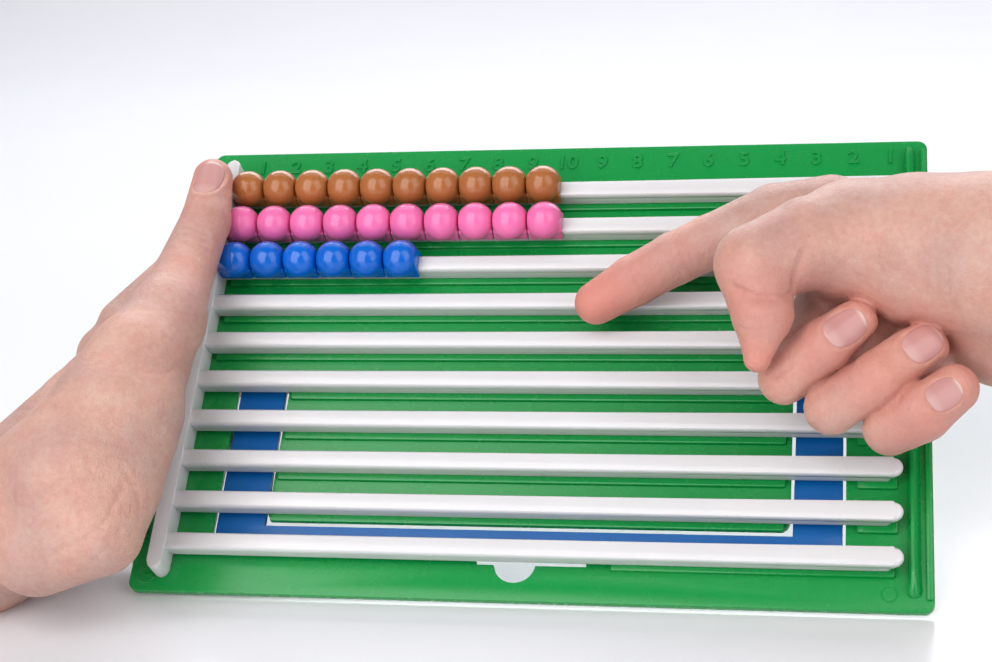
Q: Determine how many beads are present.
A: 26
